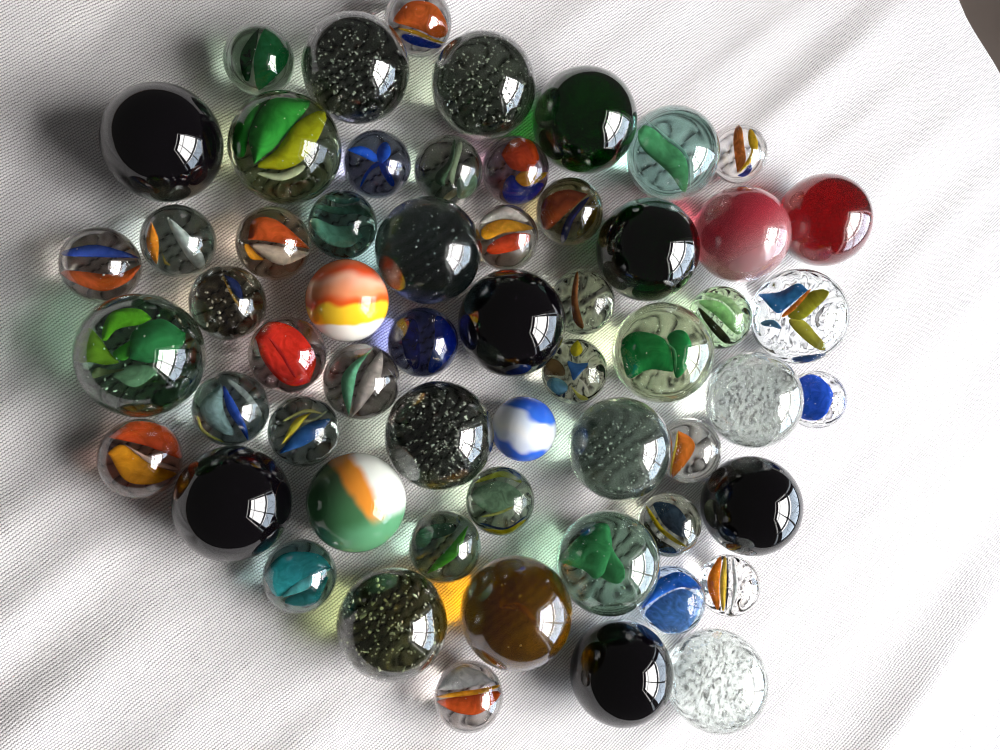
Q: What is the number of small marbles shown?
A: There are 33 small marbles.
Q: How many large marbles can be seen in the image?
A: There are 25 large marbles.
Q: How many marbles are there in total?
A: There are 58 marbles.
